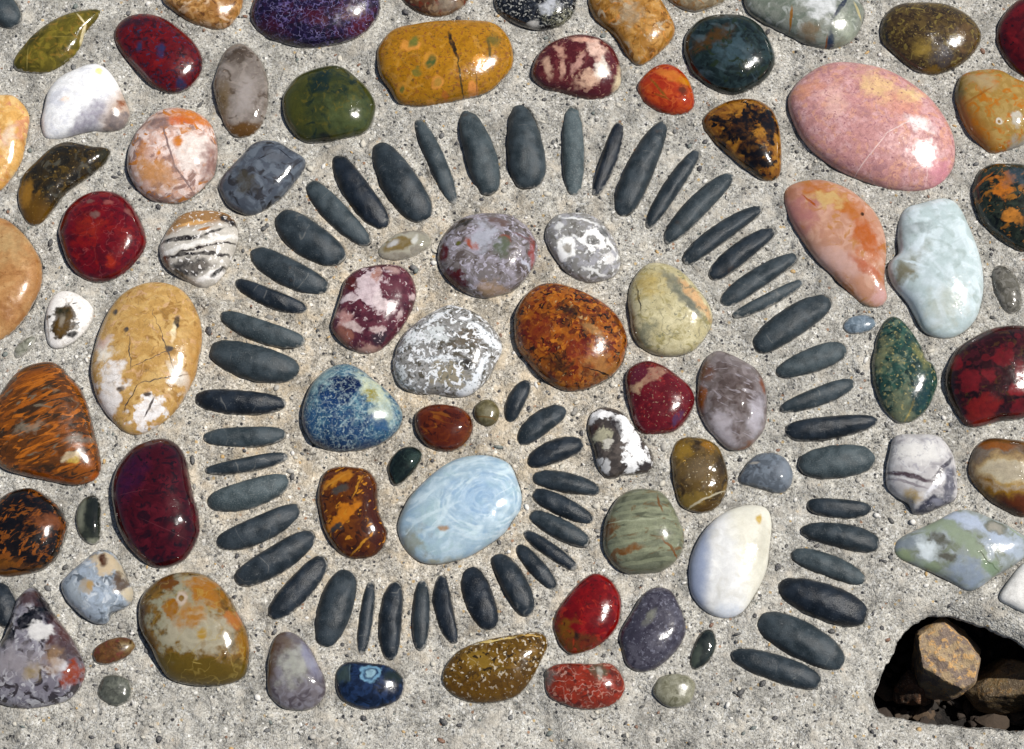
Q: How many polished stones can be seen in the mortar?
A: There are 79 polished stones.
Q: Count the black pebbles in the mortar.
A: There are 55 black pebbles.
